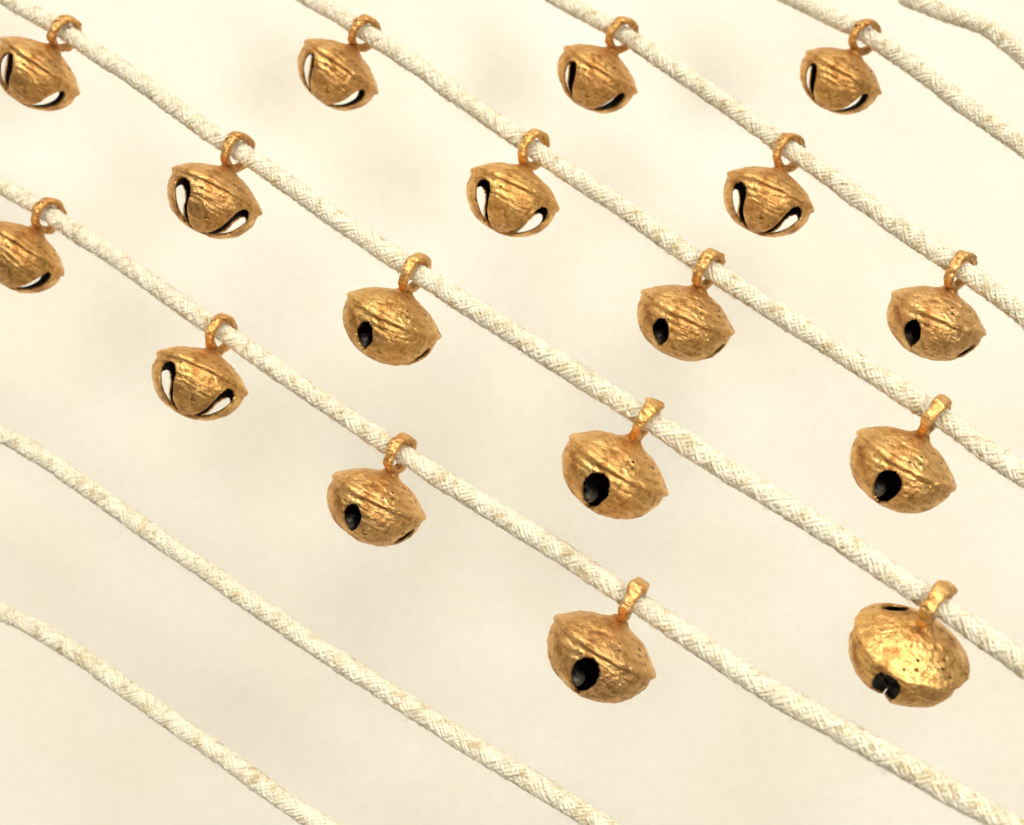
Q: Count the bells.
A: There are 17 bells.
